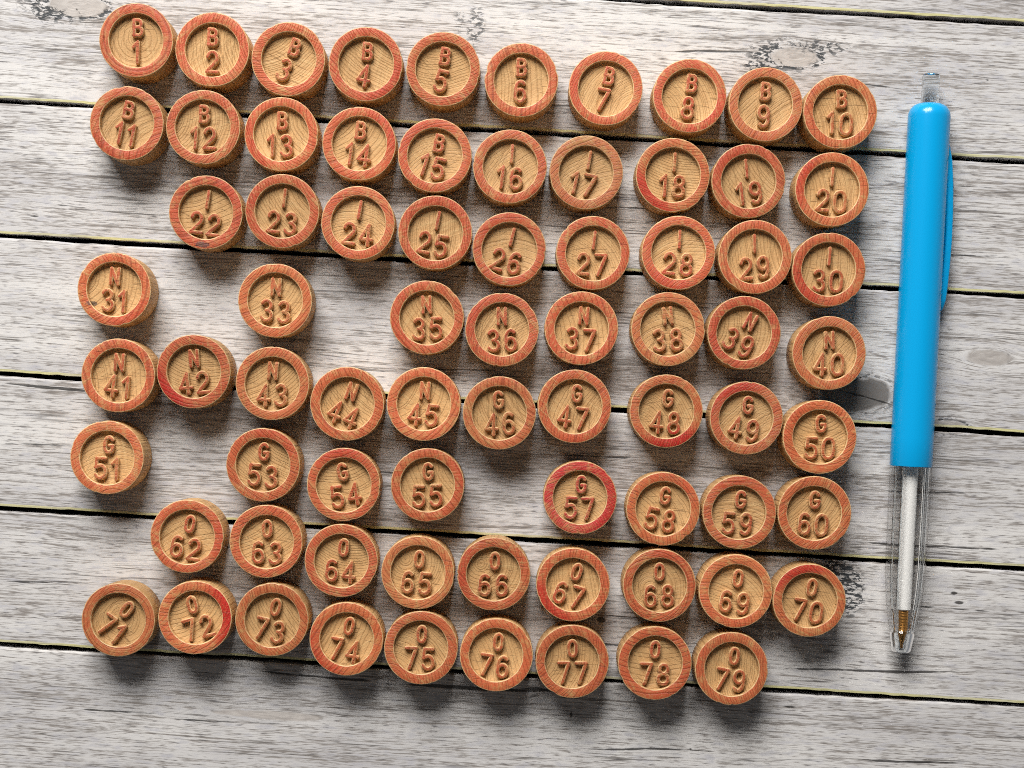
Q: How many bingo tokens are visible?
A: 73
